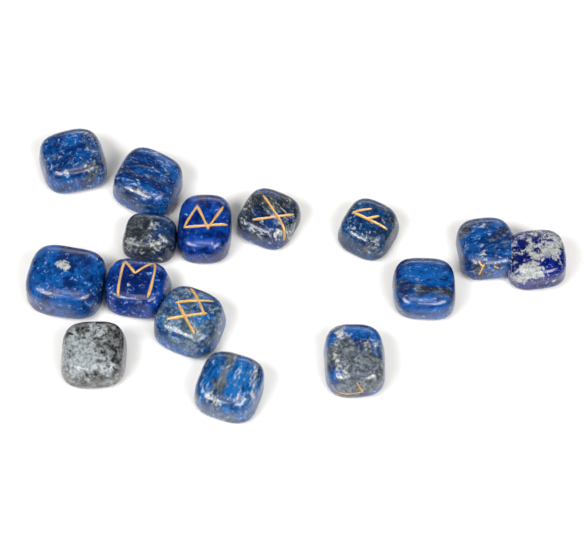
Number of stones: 15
